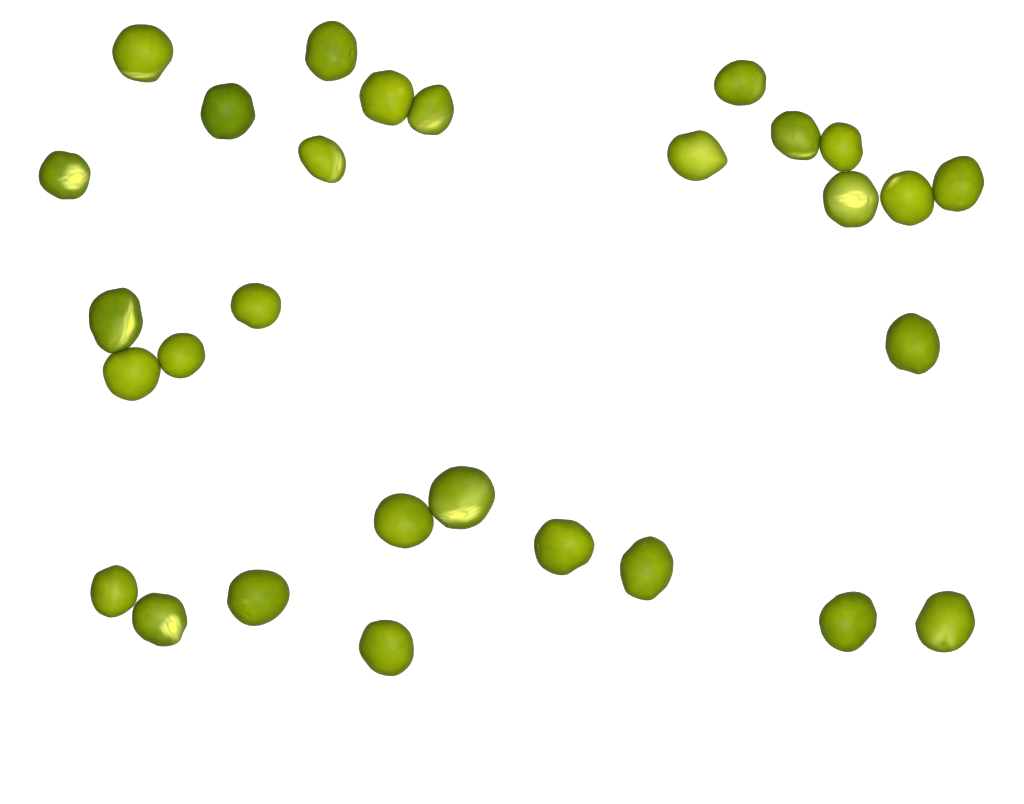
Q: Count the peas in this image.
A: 29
